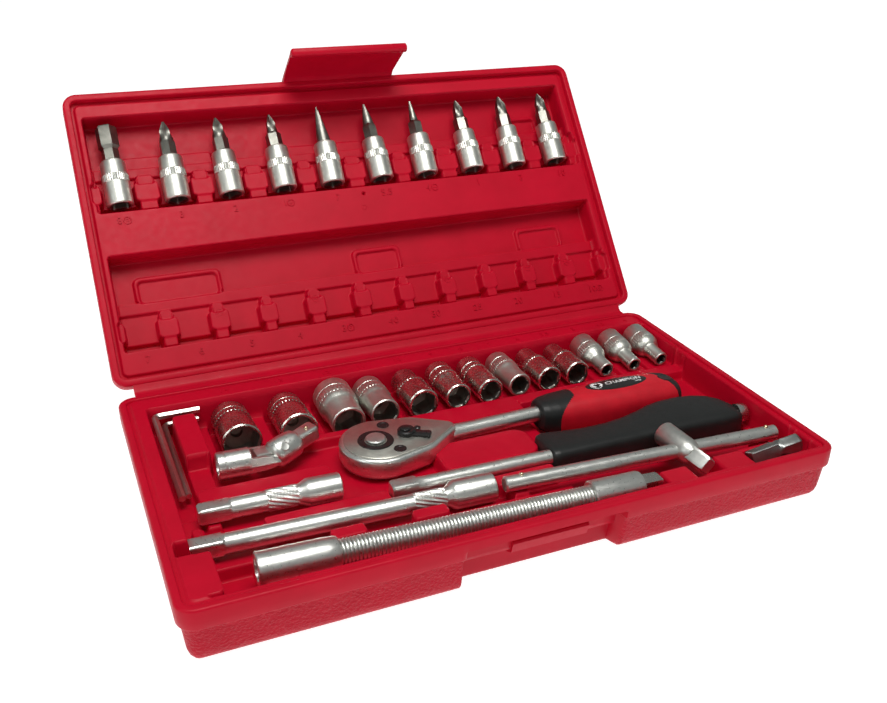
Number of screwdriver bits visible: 10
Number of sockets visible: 13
